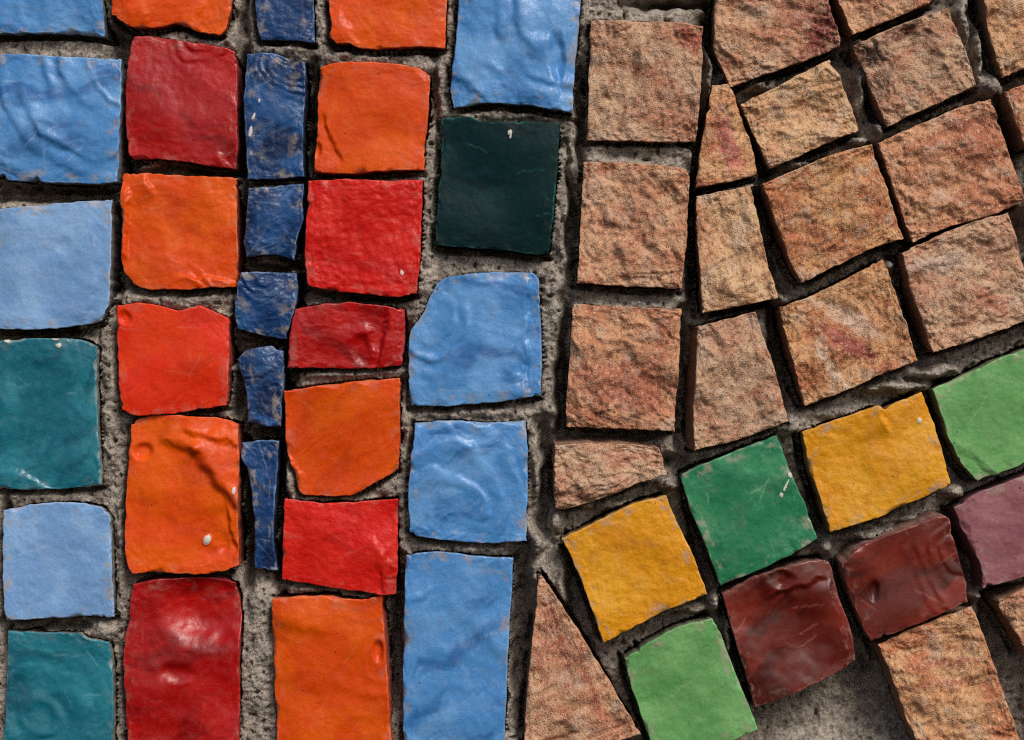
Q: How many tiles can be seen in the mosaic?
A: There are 58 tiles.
